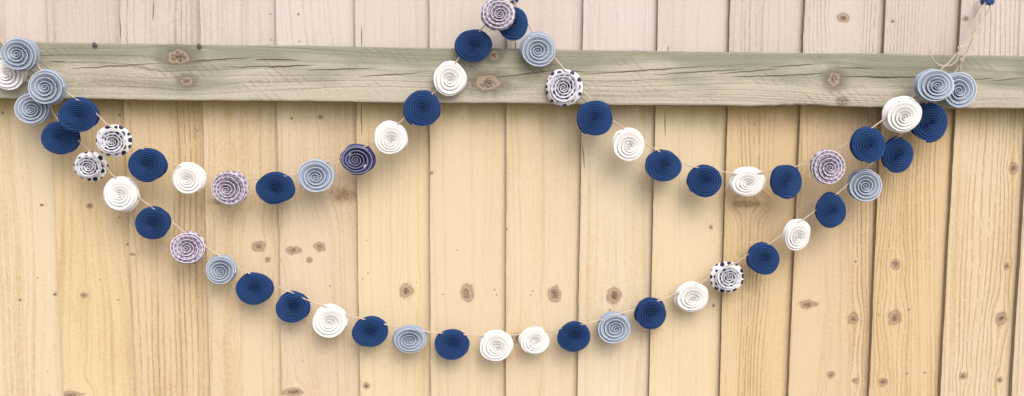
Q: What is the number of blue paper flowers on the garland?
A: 23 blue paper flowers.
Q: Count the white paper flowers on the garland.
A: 13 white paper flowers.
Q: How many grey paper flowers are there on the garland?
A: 11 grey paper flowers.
